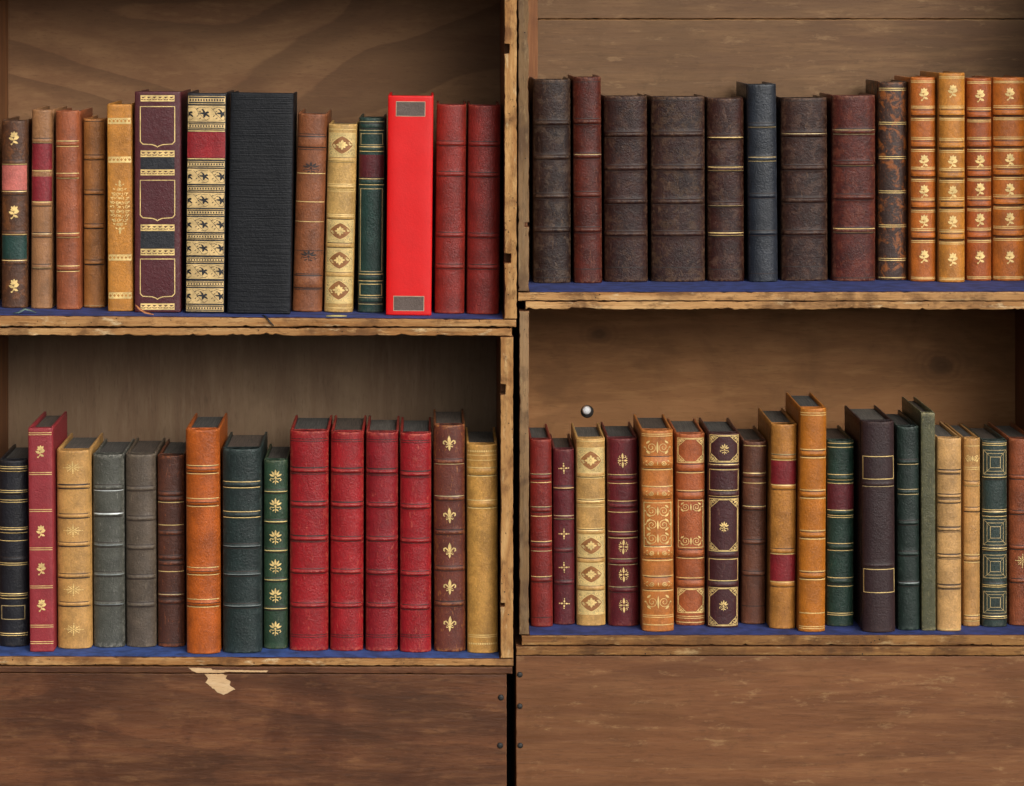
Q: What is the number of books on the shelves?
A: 60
